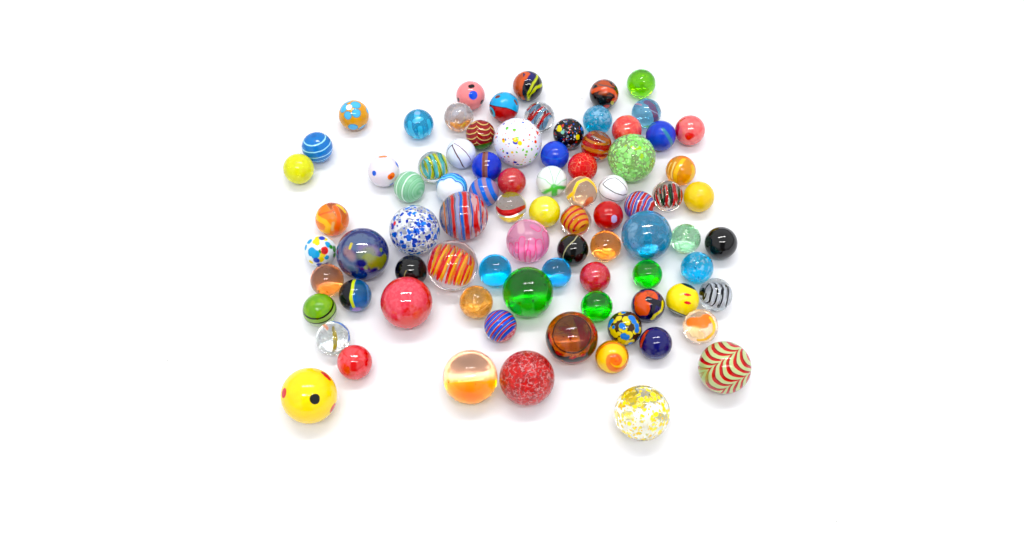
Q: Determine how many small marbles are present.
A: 67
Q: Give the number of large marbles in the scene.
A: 16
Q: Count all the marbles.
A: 83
